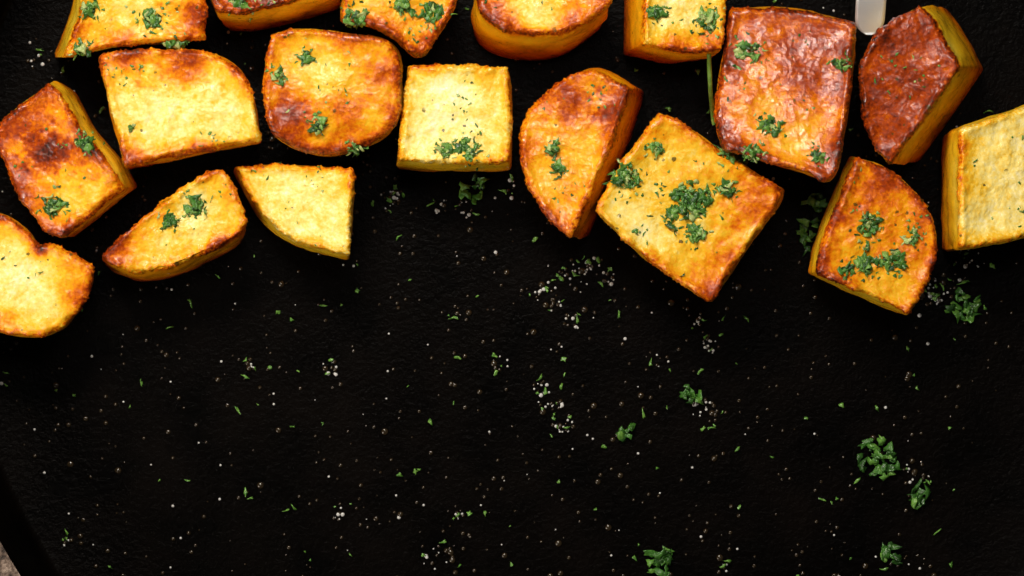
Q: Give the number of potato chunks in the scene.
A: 18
